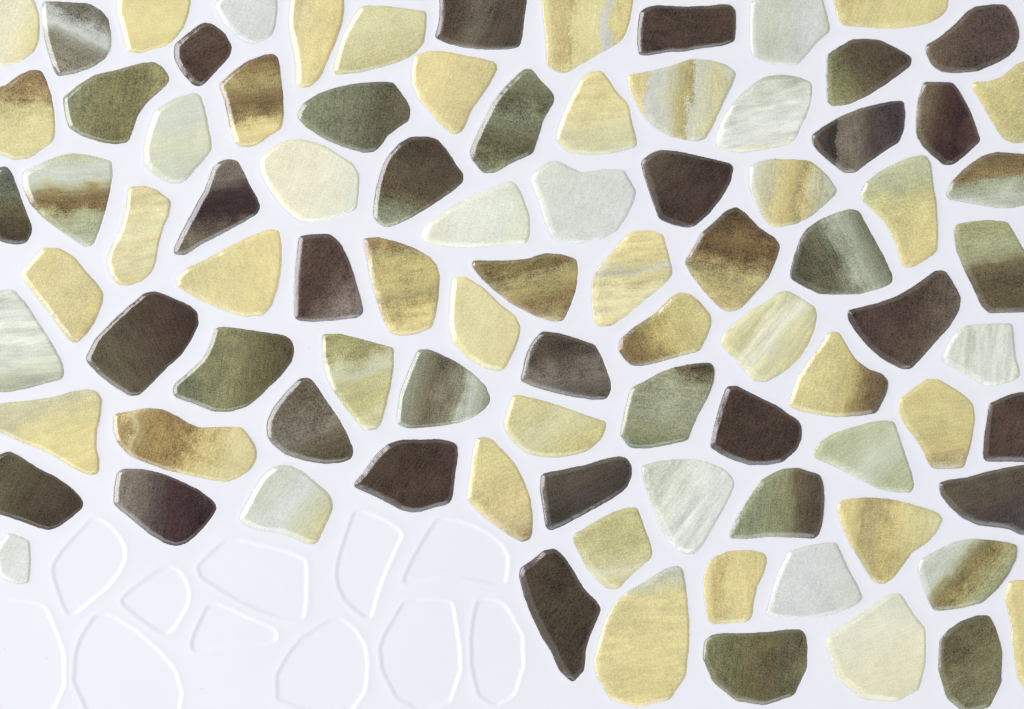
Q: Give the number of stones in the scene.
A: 90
